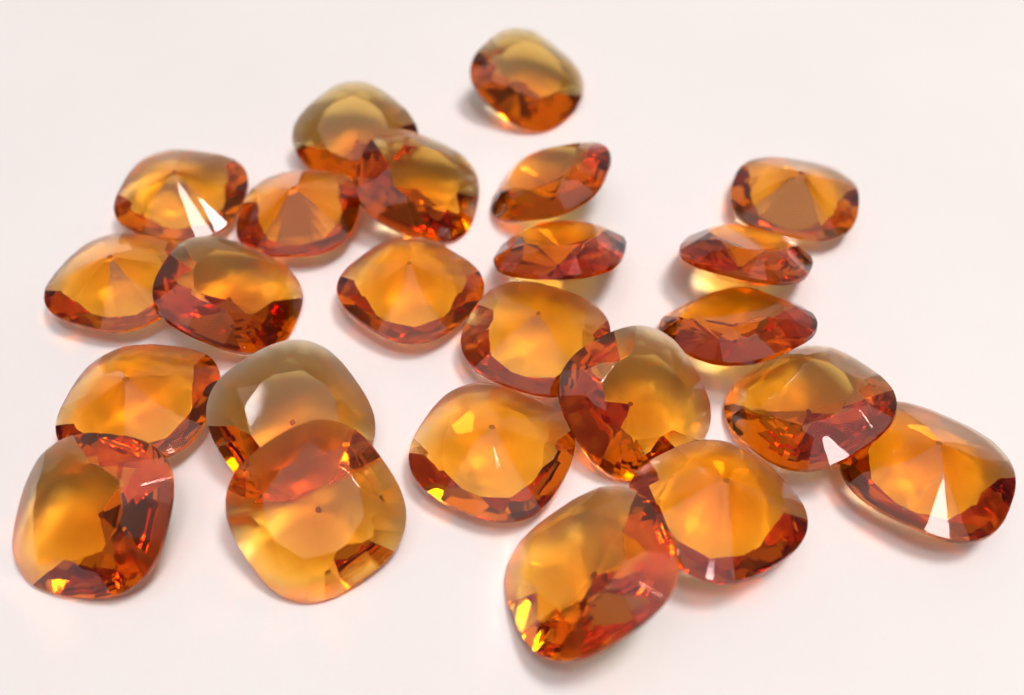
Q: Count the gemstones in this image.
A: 24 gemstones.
